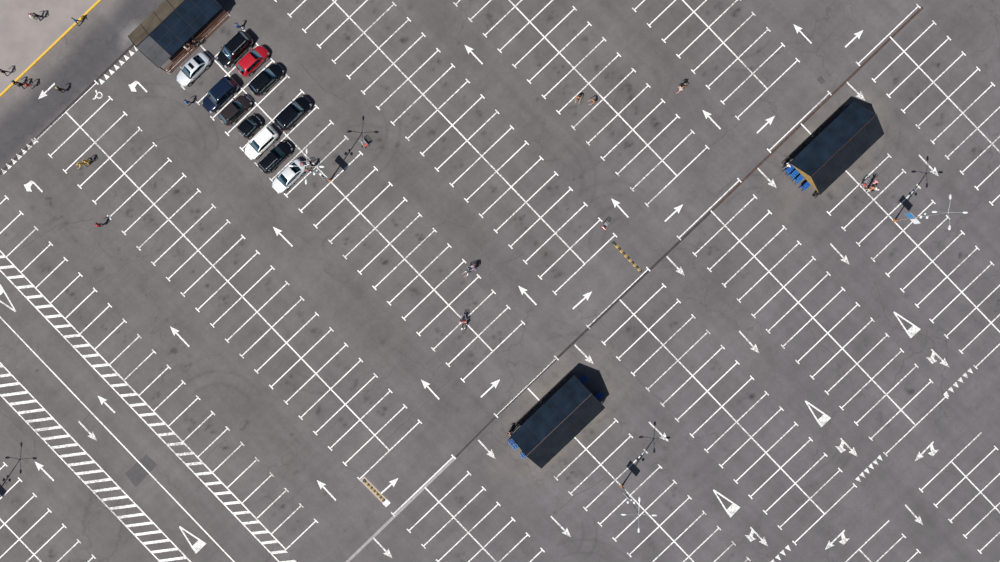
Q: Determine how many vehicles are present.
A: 11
